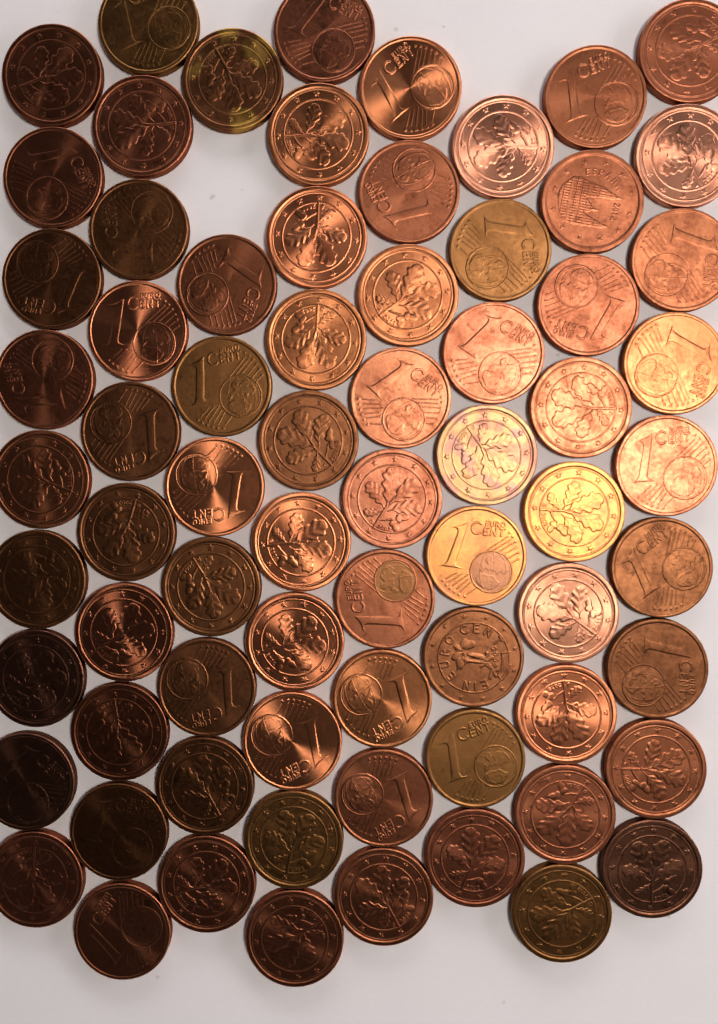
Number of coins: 72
